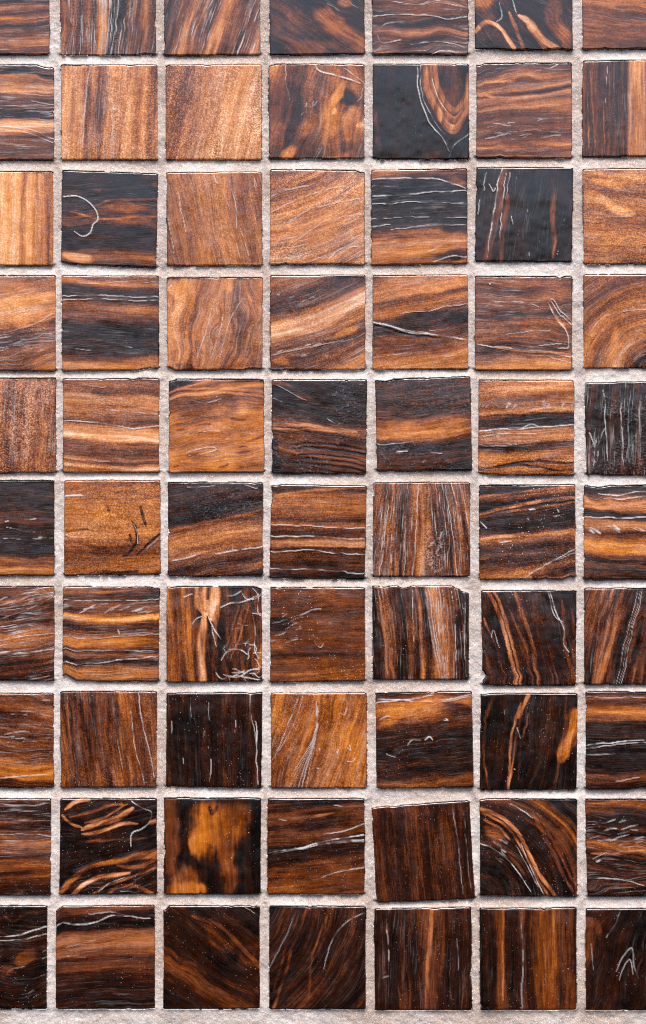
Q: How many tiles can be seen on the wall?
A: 70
